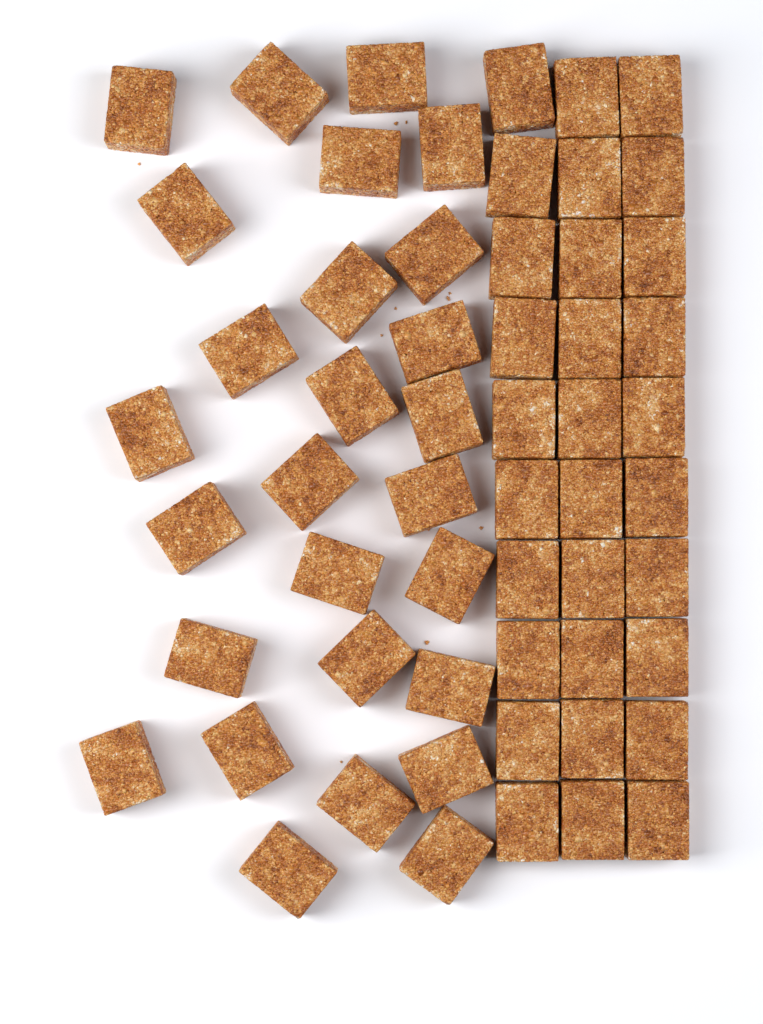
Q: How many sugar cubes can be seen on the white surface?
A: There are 57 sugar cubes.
